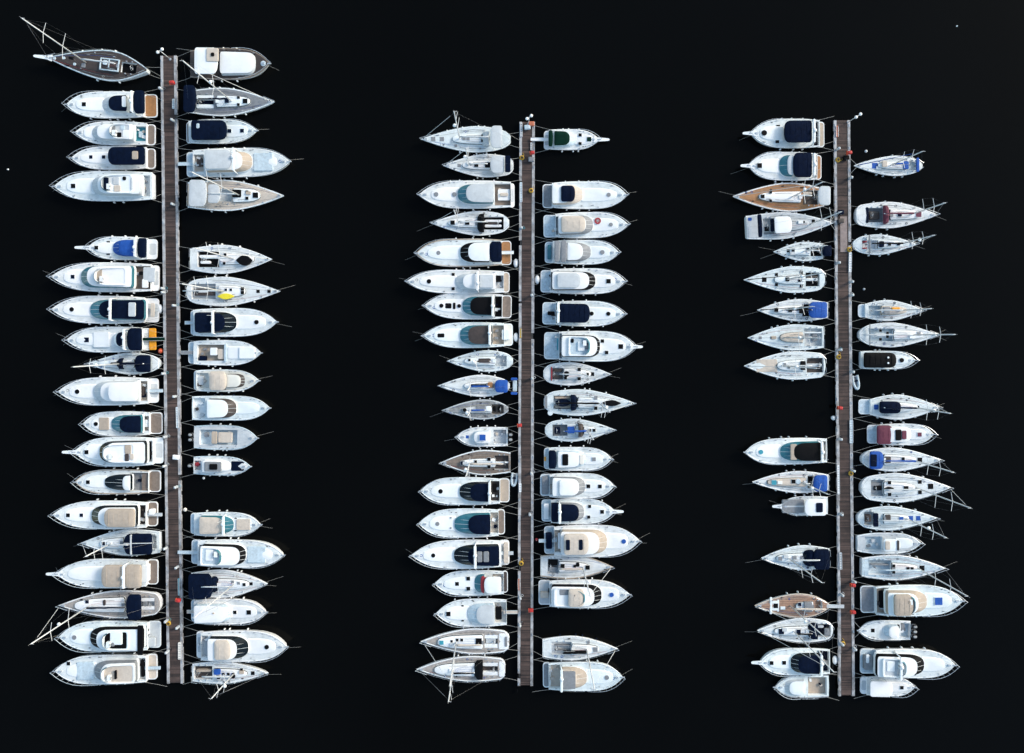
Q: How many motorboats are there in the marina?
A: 66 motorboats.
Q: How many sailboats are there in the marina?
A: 45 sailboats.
